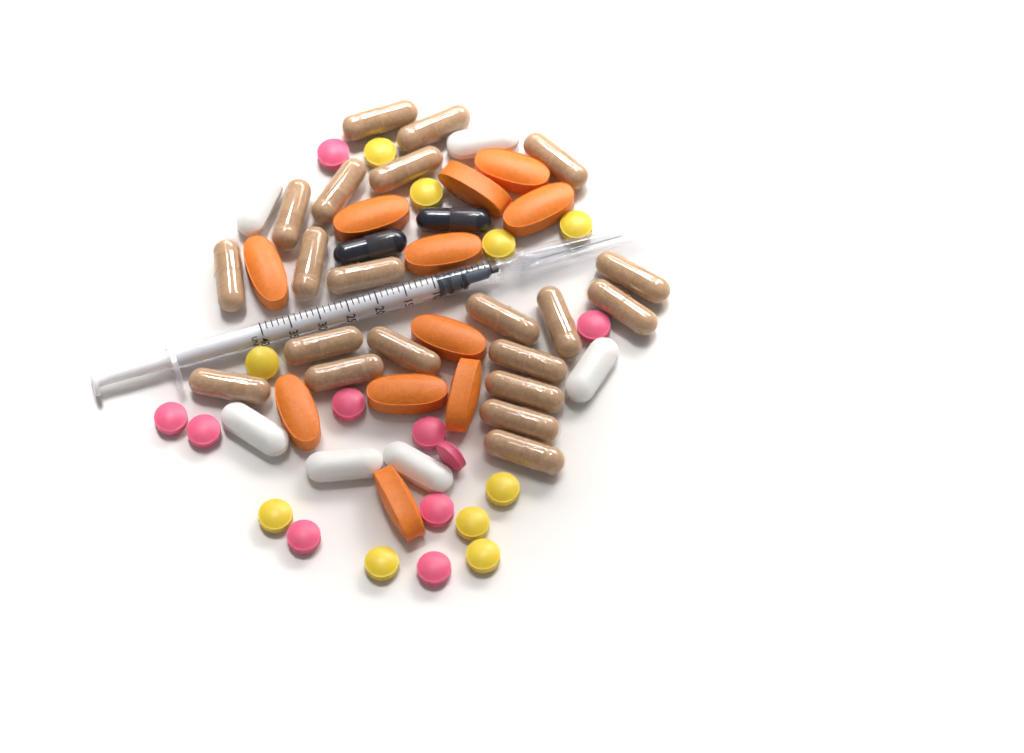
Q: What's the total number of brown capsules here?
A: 21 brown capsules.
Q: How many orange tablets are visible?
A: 11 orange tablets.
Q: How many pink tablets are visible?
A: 10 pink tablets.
